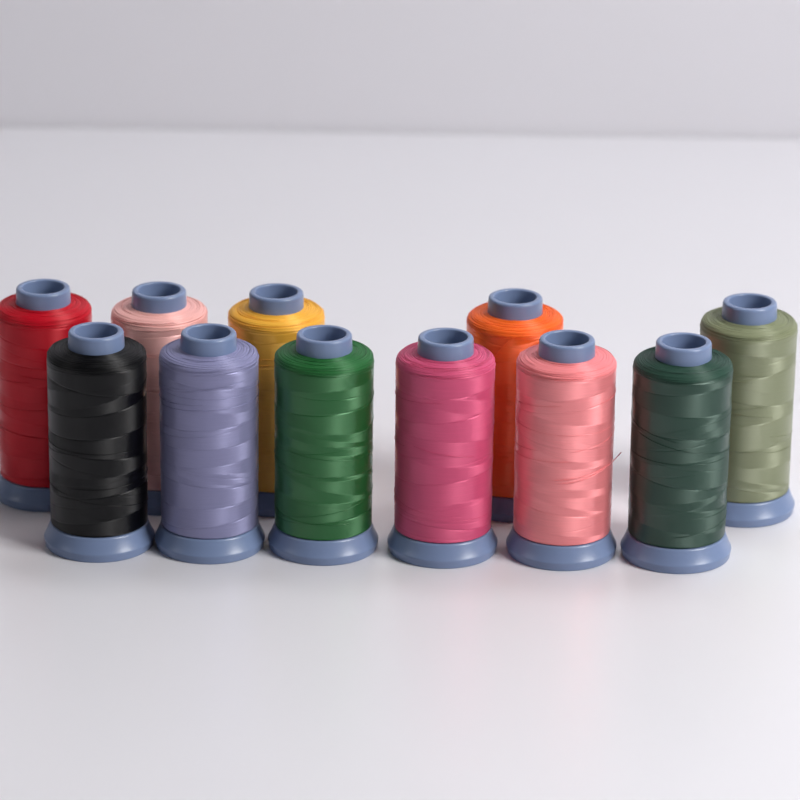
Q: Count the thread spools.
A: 11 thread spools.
